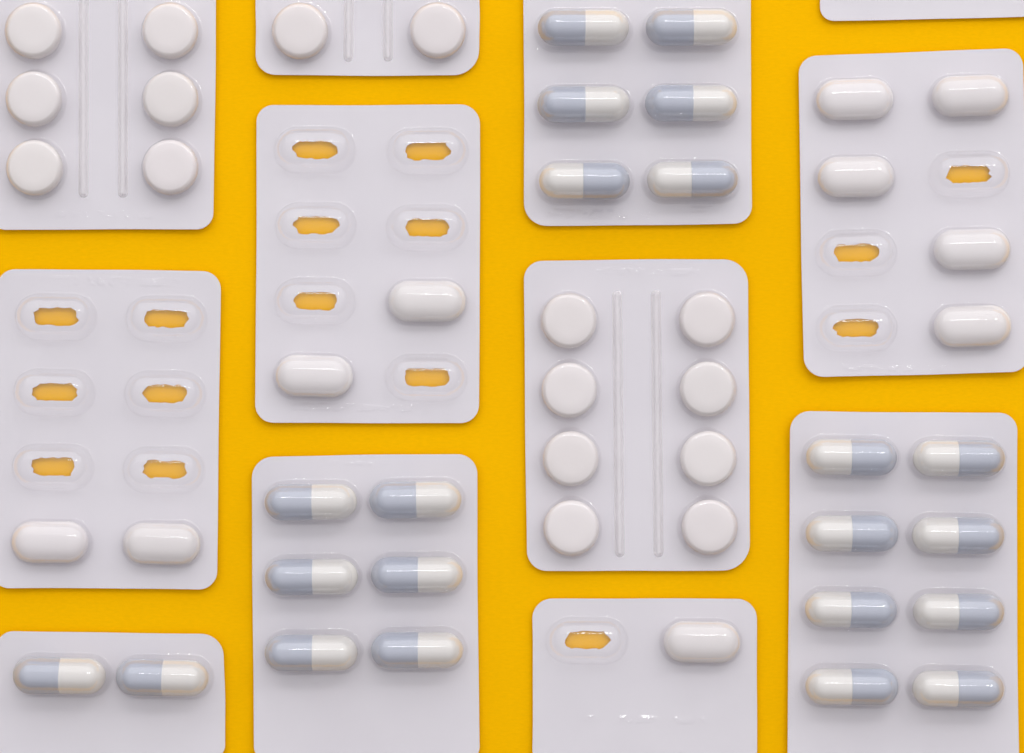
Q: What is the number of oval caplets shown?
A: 10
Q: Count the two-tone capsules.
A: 22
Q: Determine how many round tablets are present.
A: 16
